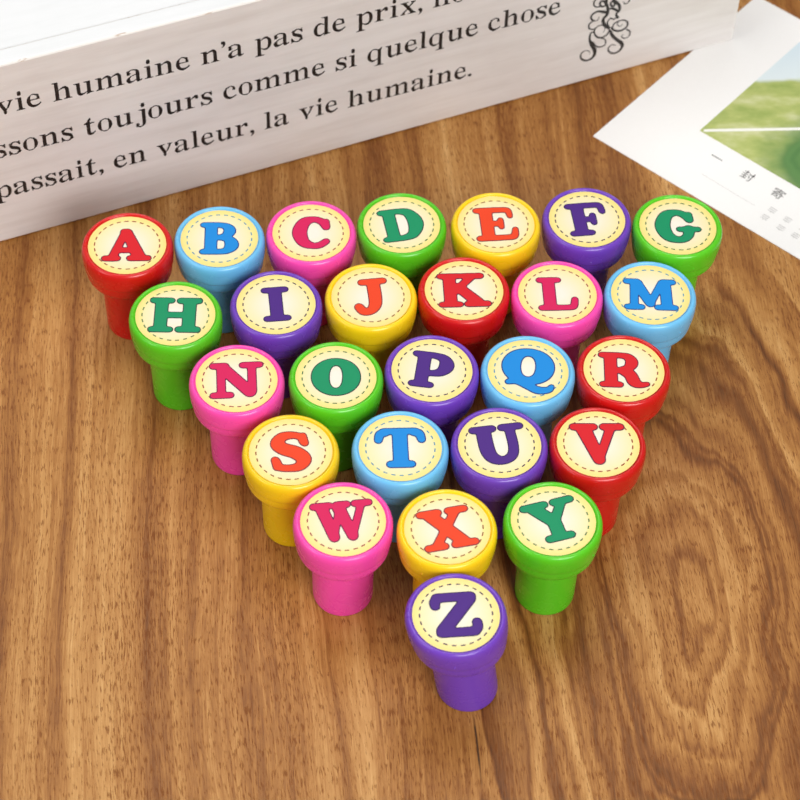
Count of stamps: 26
